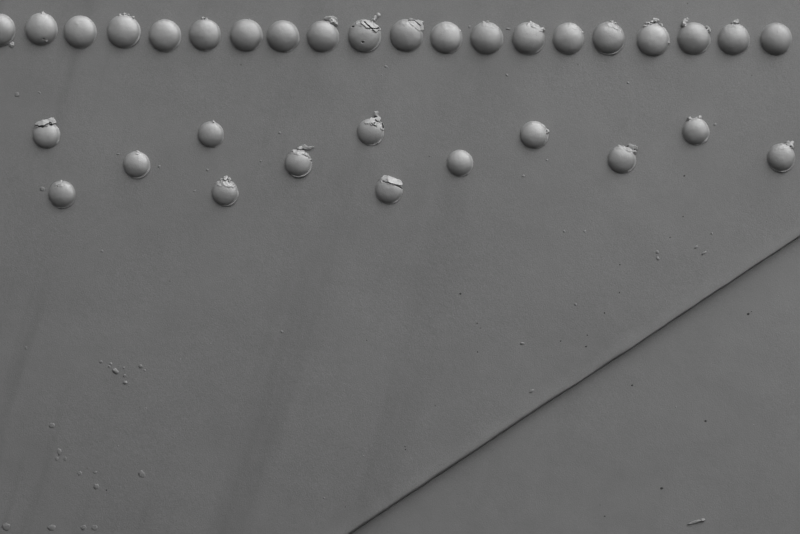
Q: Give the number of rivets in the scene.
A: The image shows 33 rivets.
